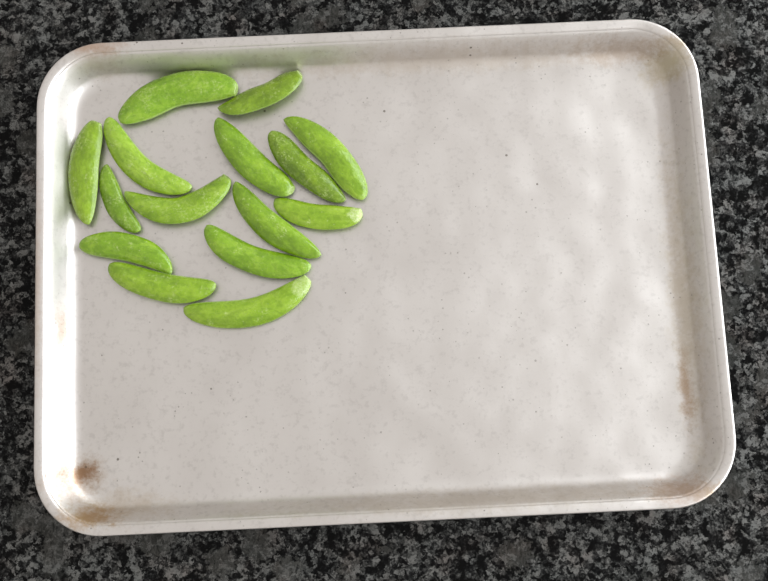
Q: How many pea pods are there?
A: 15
